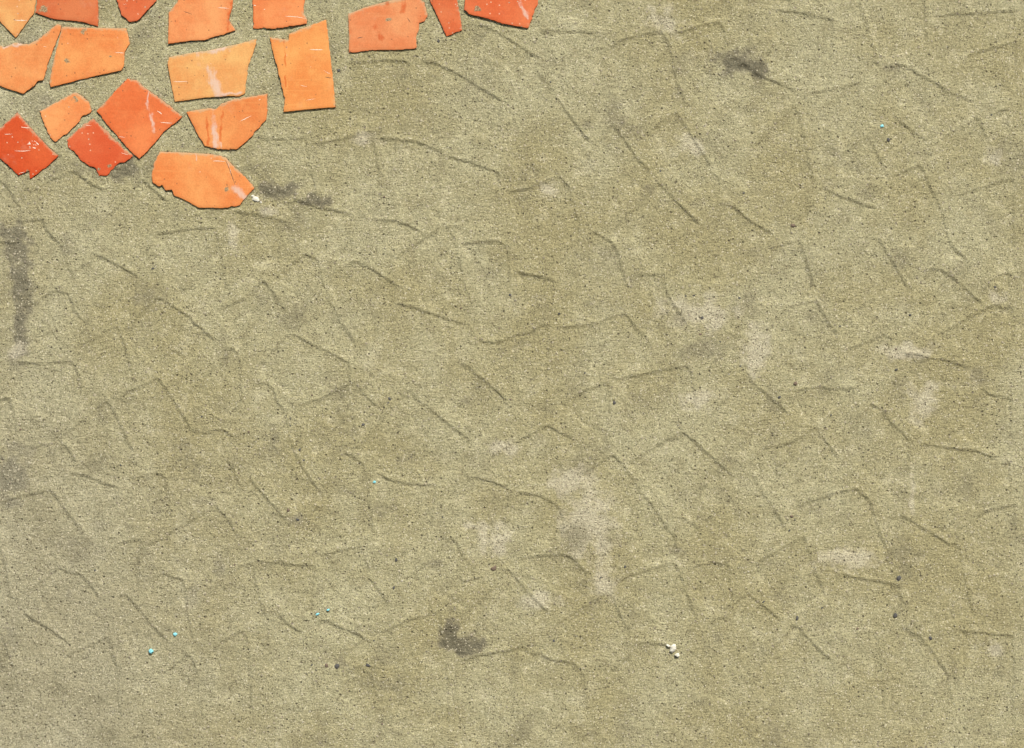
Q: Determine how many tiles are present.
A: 18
